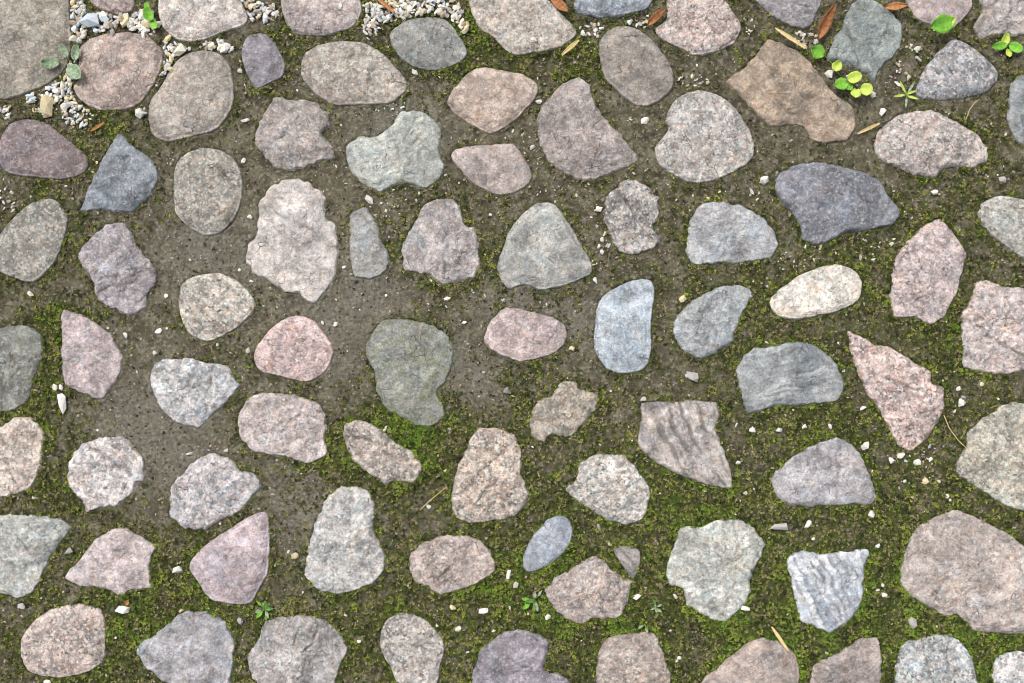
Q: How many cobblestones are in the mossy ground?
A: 86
